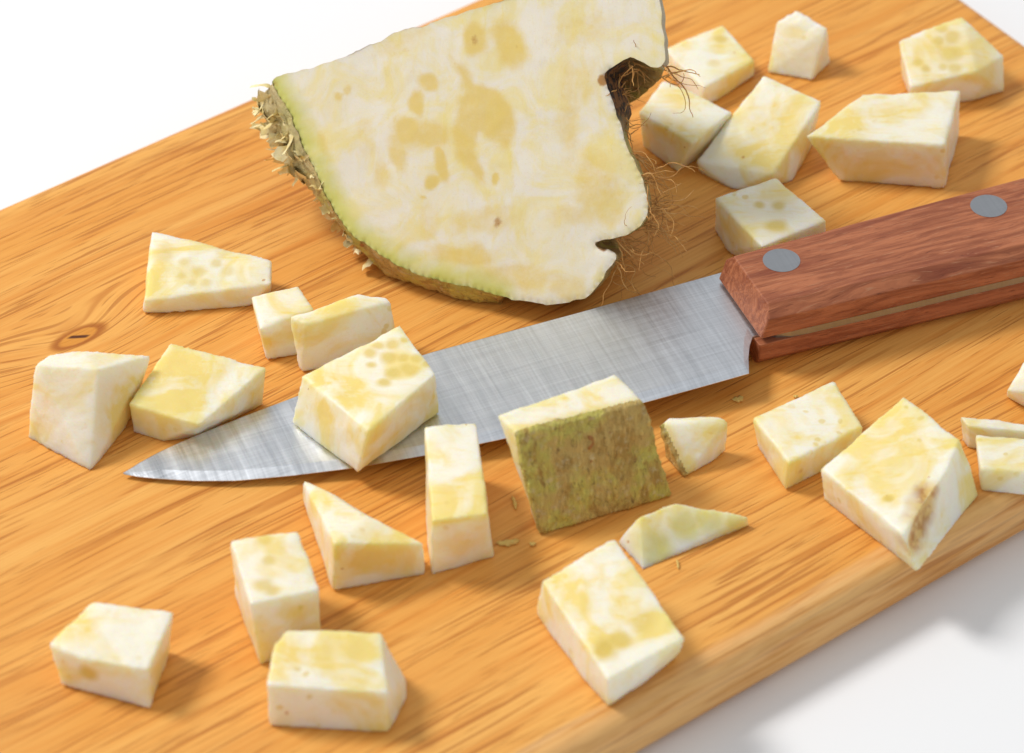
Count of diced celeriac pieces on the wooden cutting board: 27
